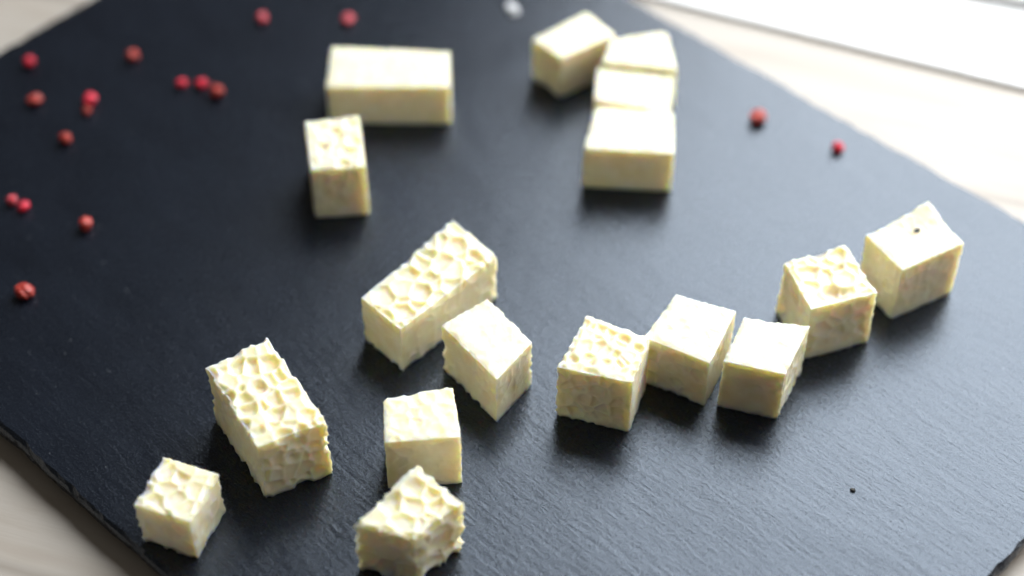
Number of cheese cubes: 17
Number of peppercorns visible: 17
